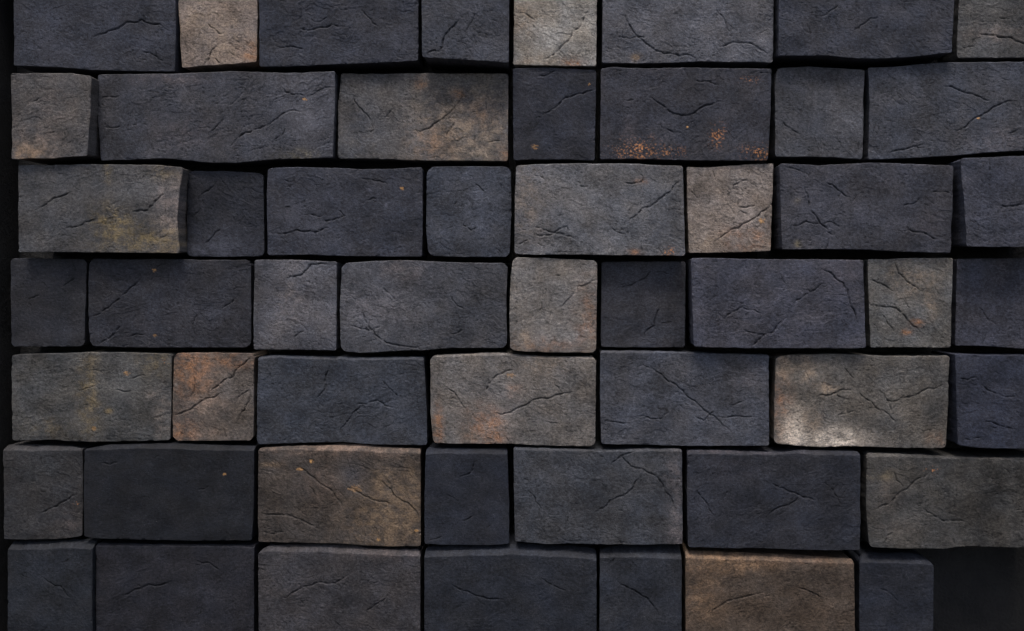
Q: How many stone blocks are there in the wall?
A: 53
